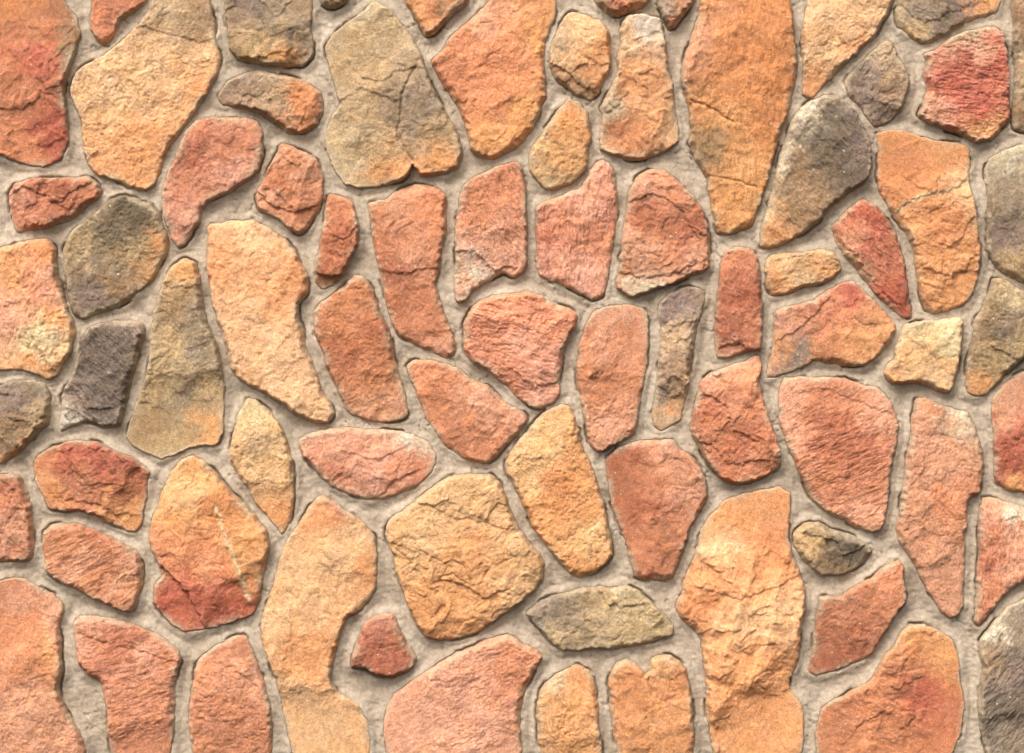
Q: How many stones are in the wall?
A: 76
